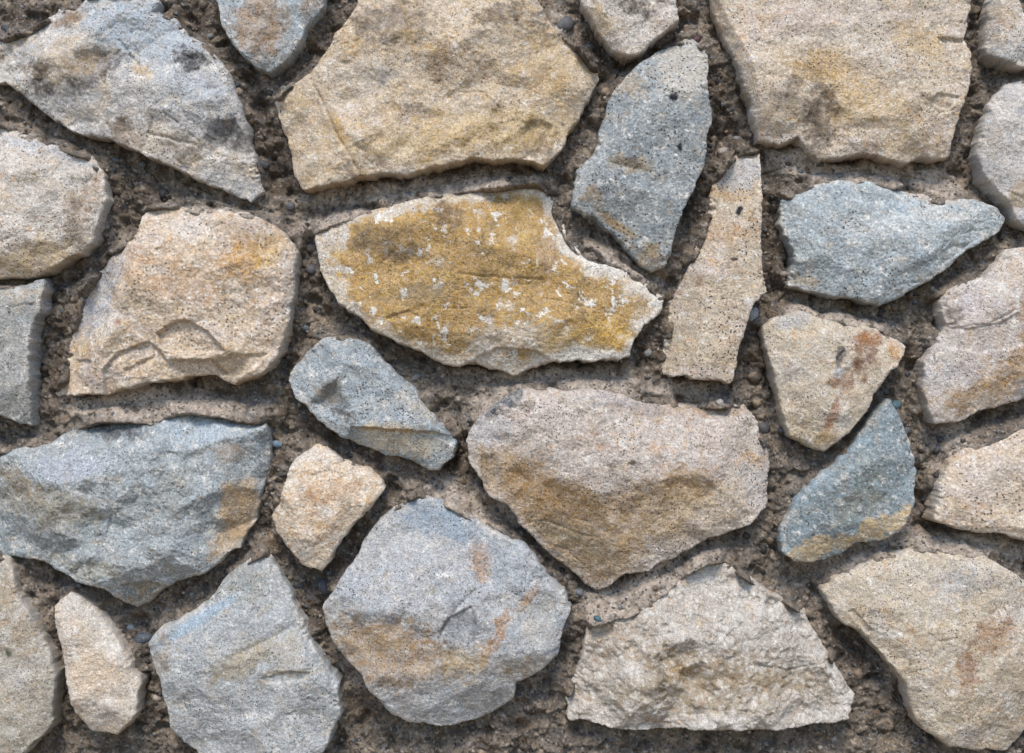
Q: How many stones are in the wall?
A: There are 28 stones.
